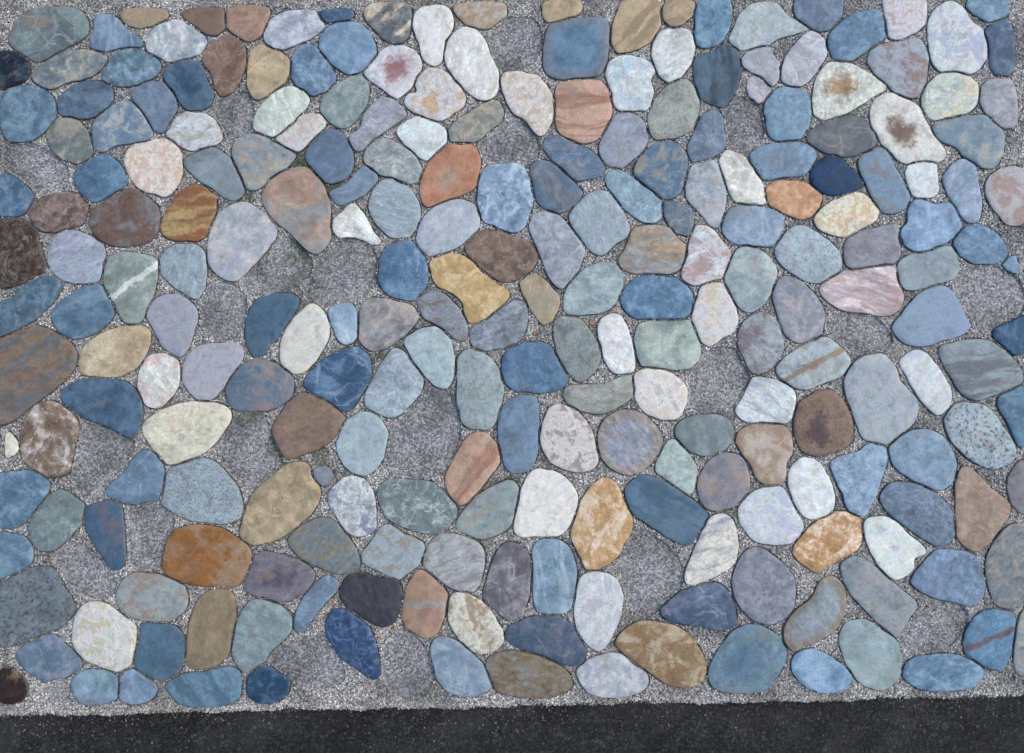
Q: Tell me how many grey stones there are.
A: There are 80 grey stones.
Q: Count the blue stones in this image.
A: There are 78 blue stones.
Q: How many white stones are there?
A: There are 42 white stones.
